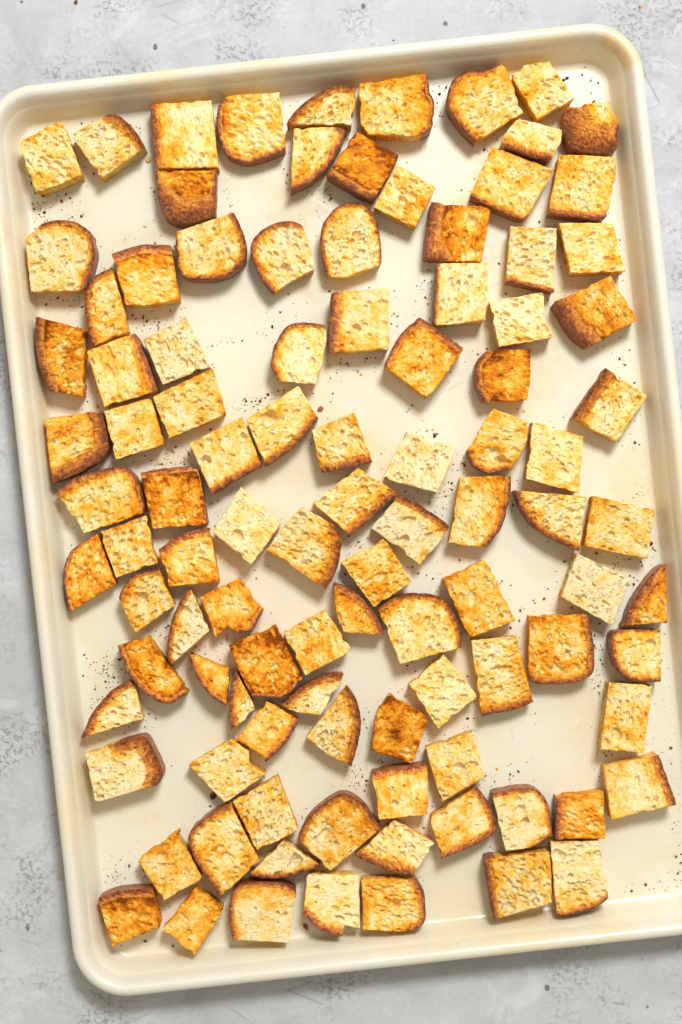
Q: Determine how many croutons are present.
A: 102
